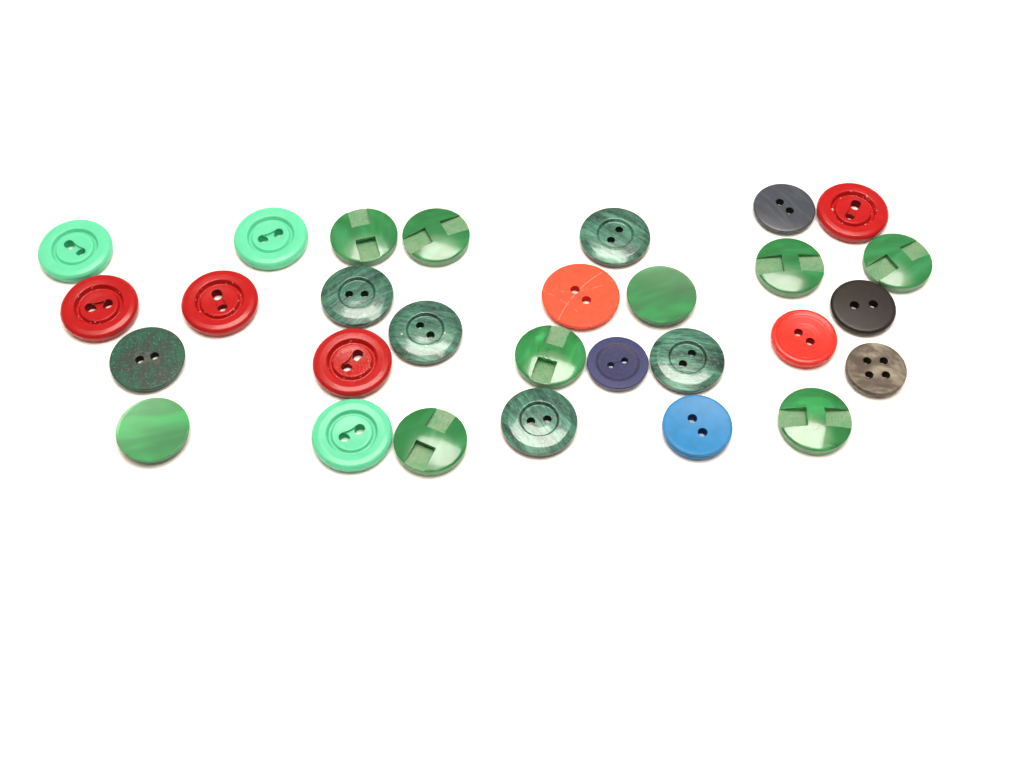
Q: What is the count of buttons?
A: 29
